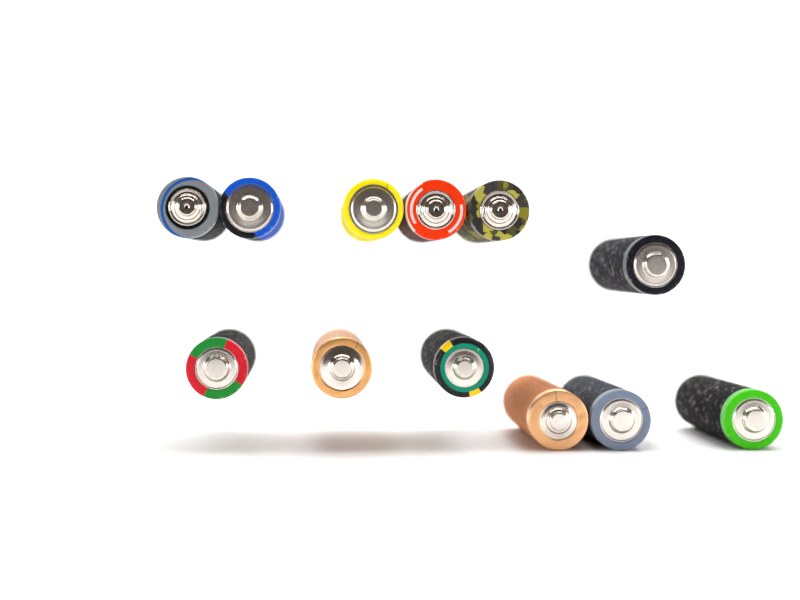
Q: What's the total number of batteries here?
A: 12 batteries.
